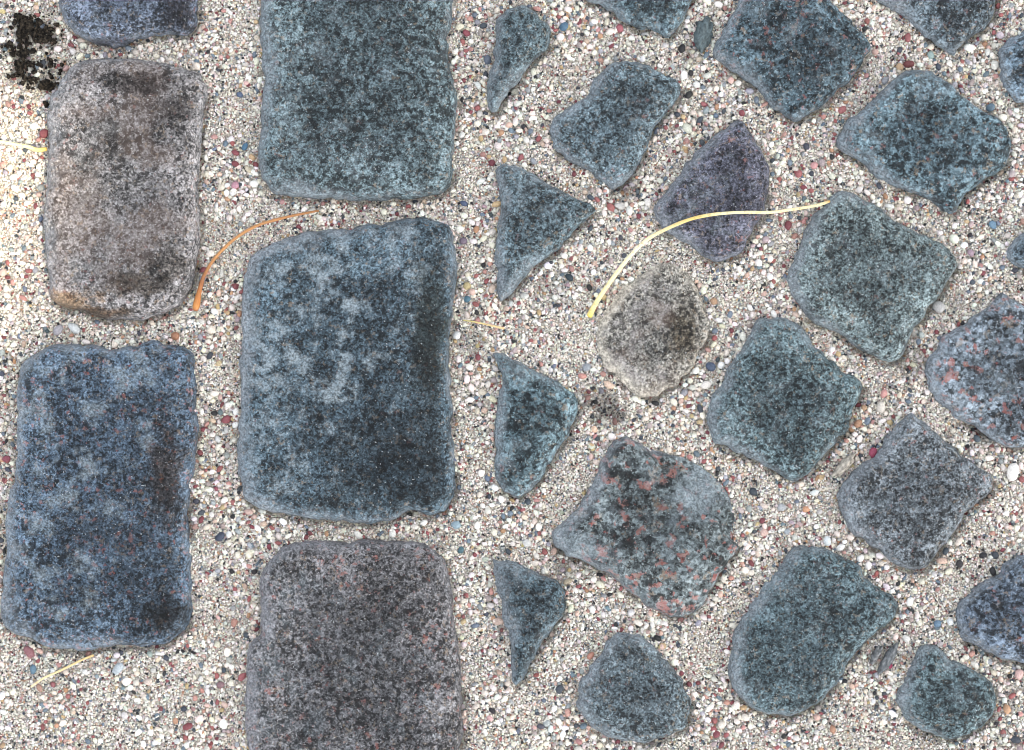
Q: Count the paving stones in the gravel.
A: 28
